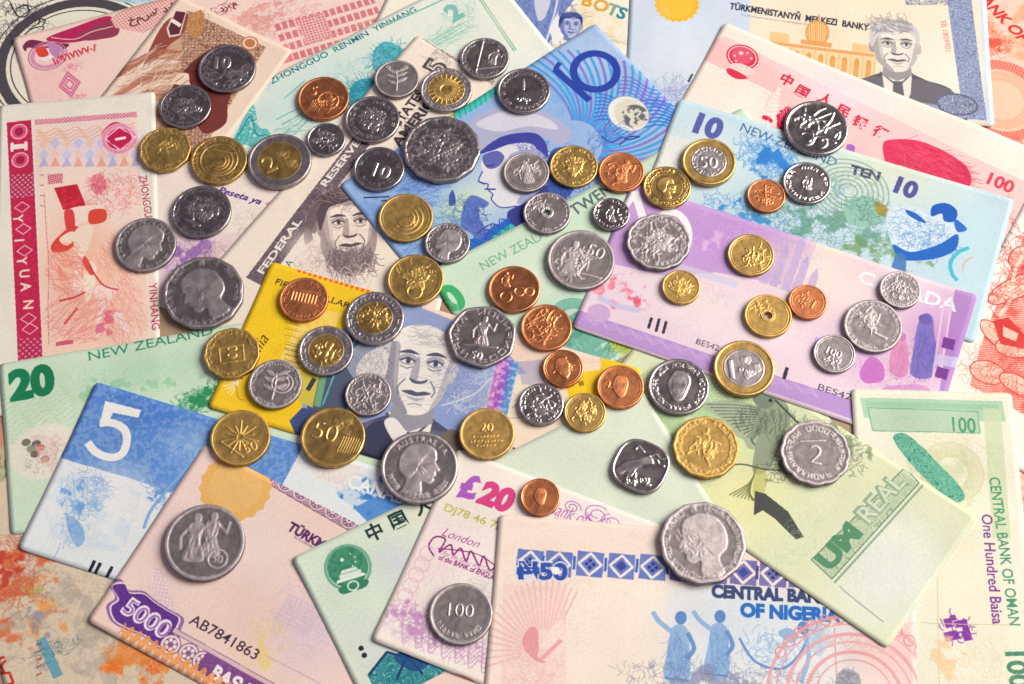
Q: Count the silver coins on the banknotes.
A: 34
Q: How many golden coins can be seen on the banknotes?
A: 15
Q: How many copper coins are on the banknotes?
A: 10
